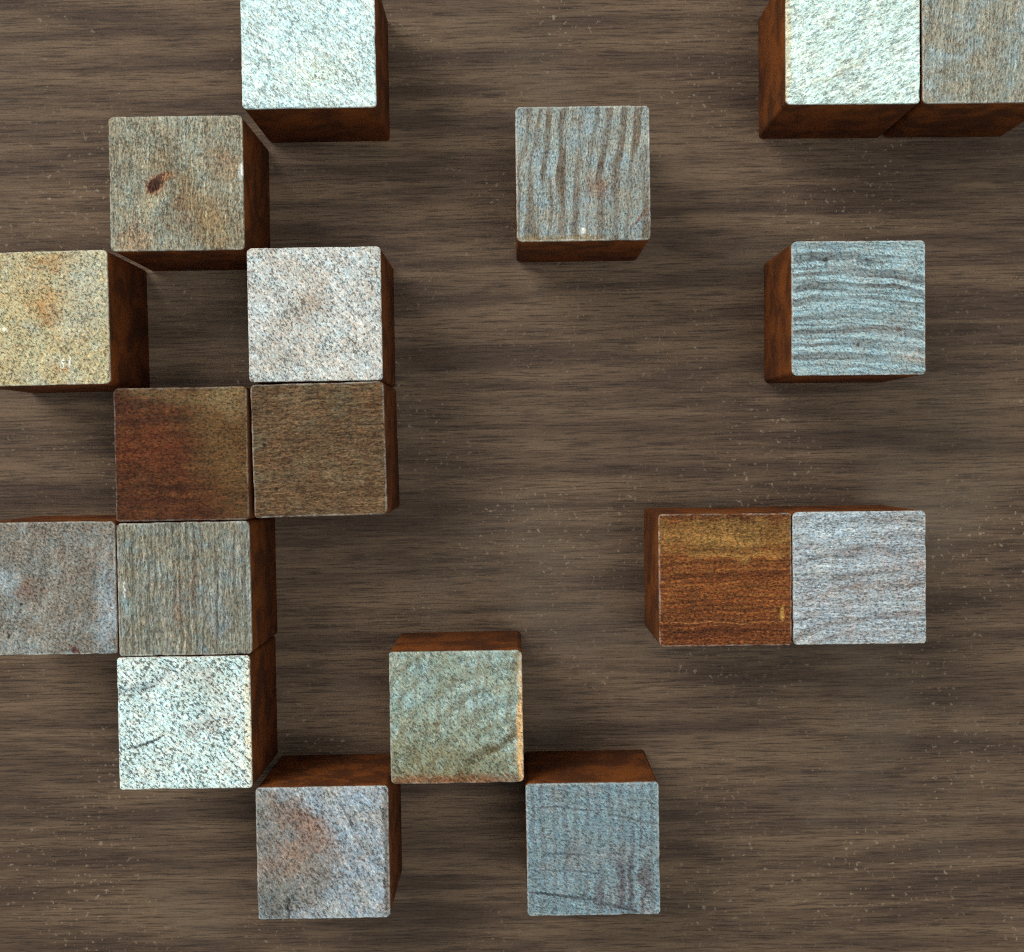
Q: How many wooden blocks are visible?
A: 18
